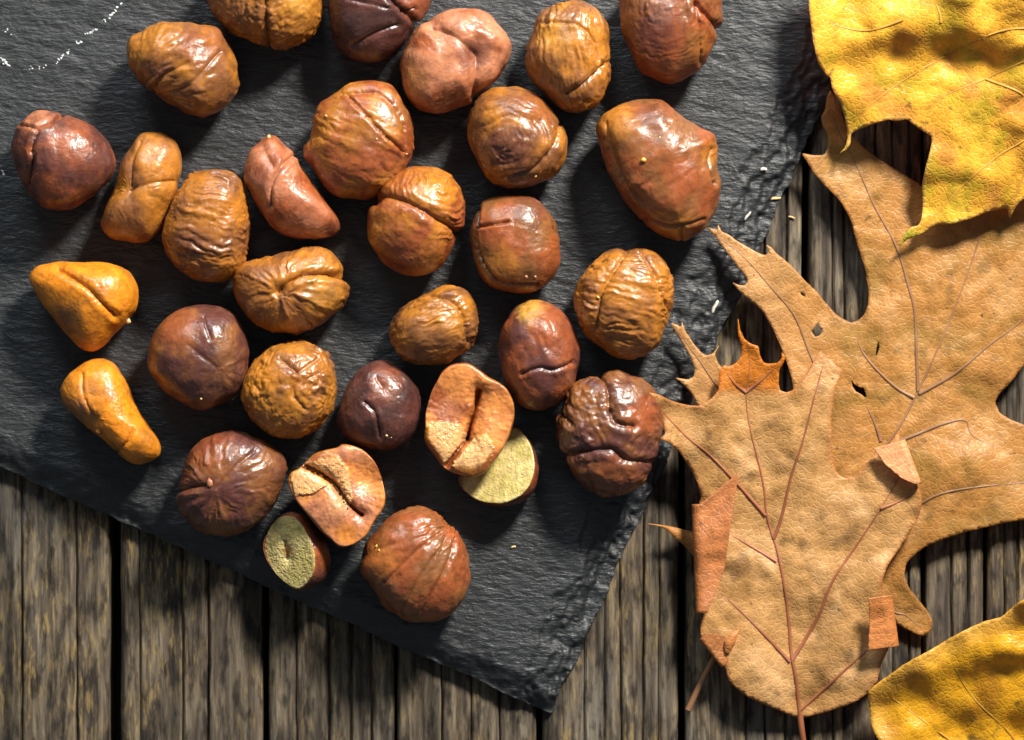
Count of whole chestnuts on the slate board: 27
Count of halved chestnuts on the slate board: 4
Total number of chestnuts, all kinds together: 31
